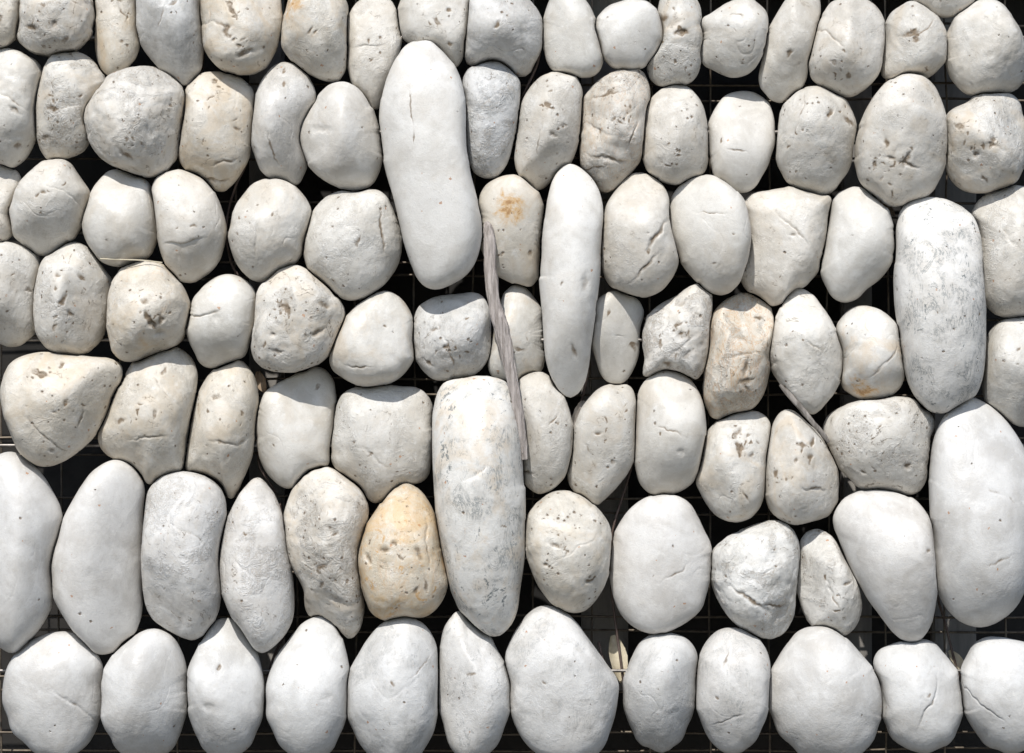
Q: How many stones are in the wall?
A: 97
